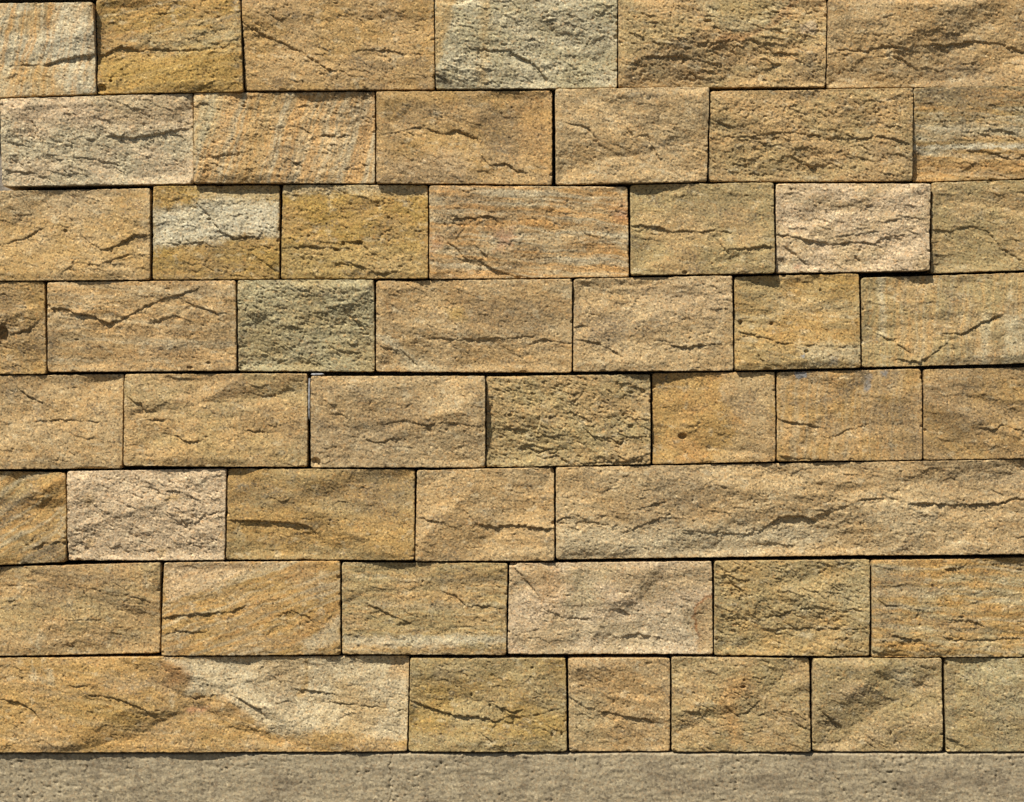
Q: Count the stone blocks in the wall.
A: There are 50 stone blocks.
